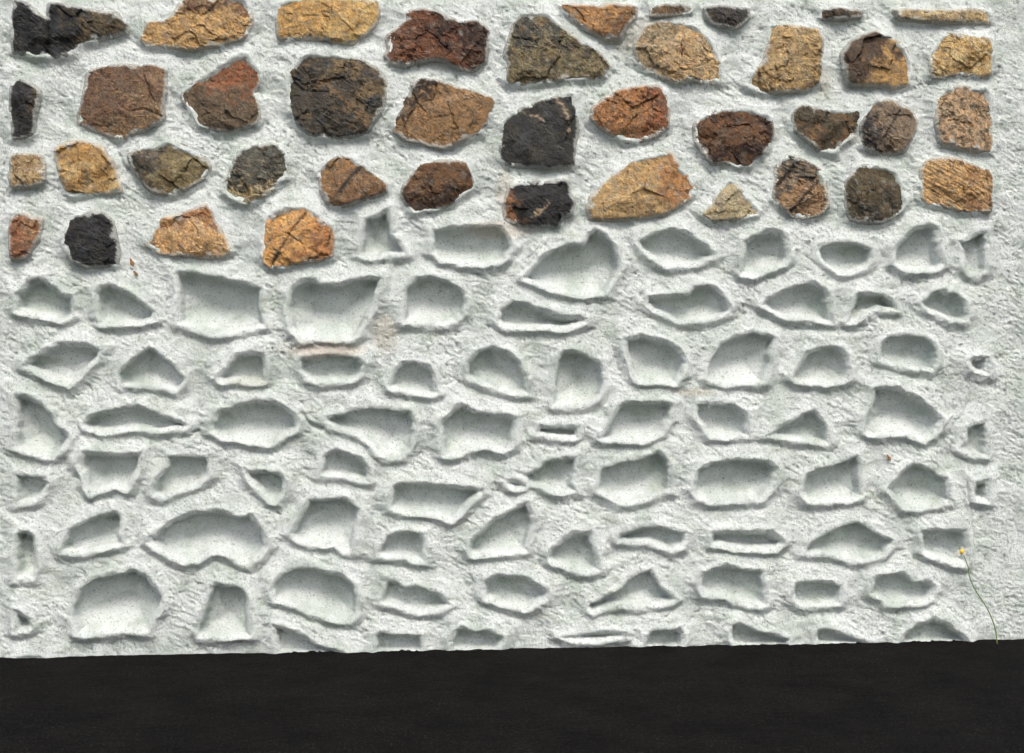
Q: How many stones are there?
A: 41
